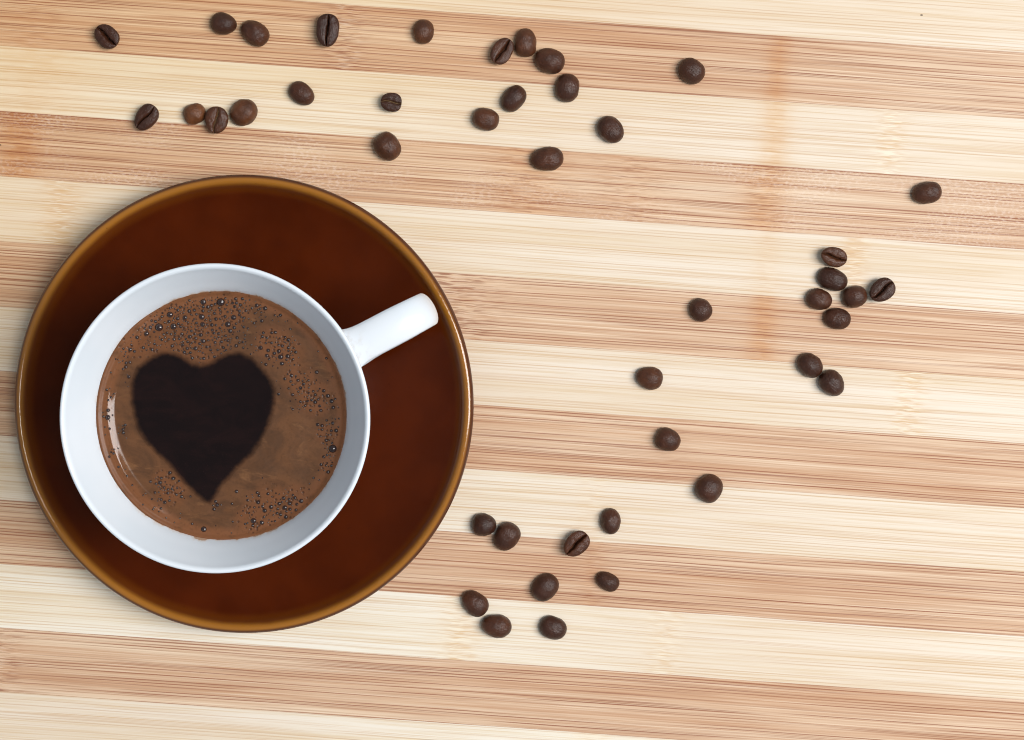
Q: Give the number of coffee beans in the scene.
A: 43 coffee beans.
